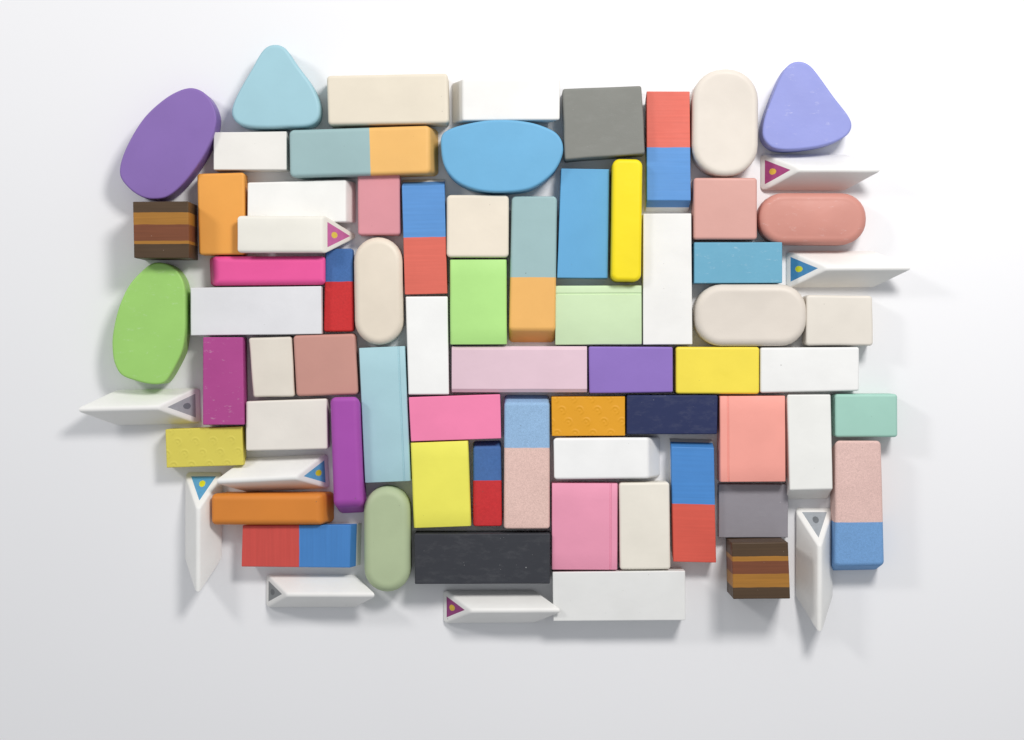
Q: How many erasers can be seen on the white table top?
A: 75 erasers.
